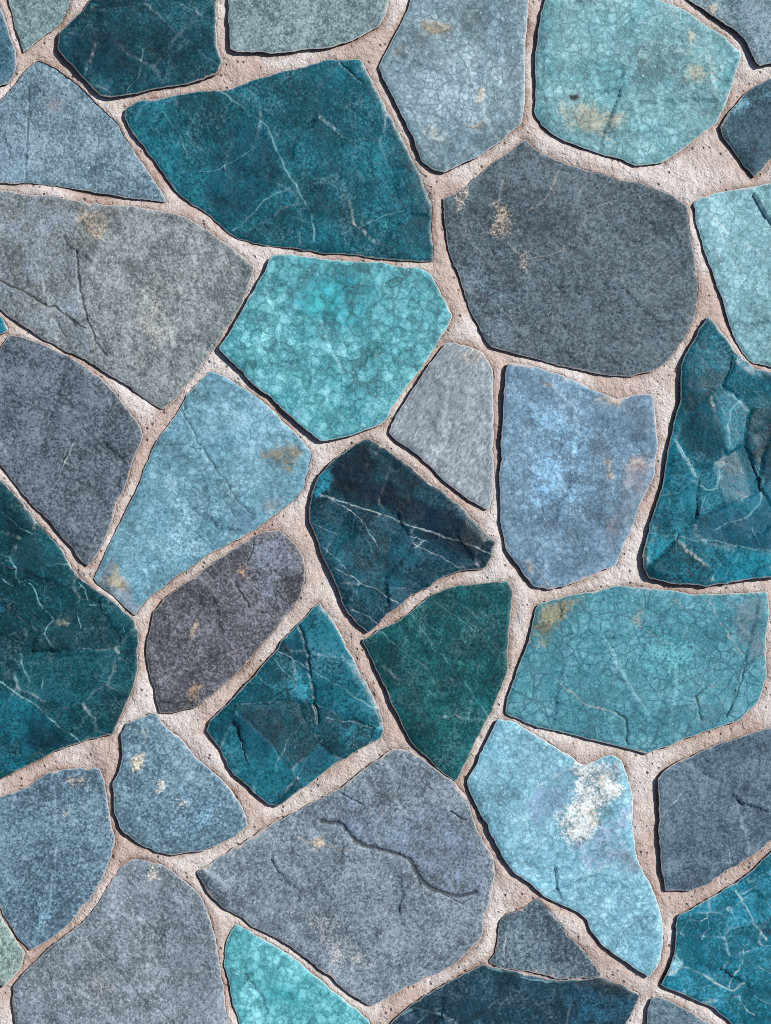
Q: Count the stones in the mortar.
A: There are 38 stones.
